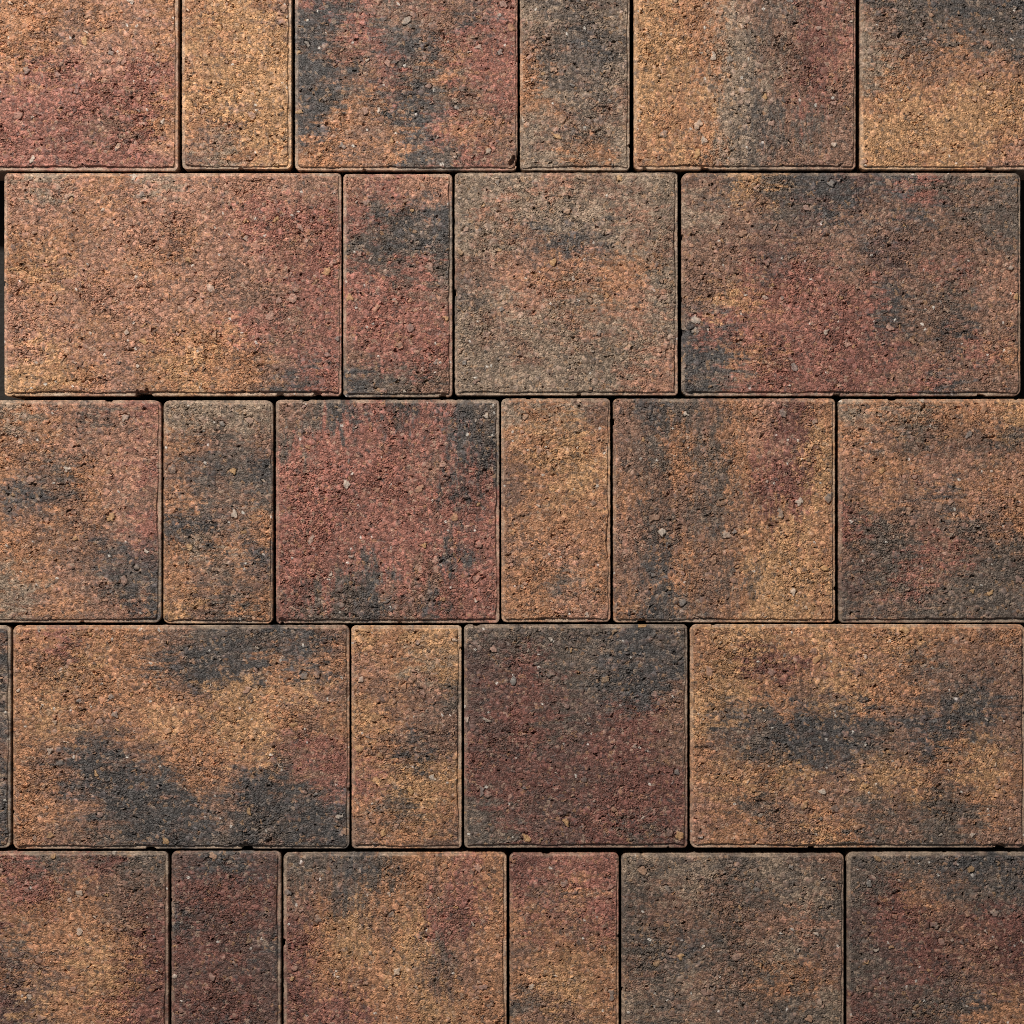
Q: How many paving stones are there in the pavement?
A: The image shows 27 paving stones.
